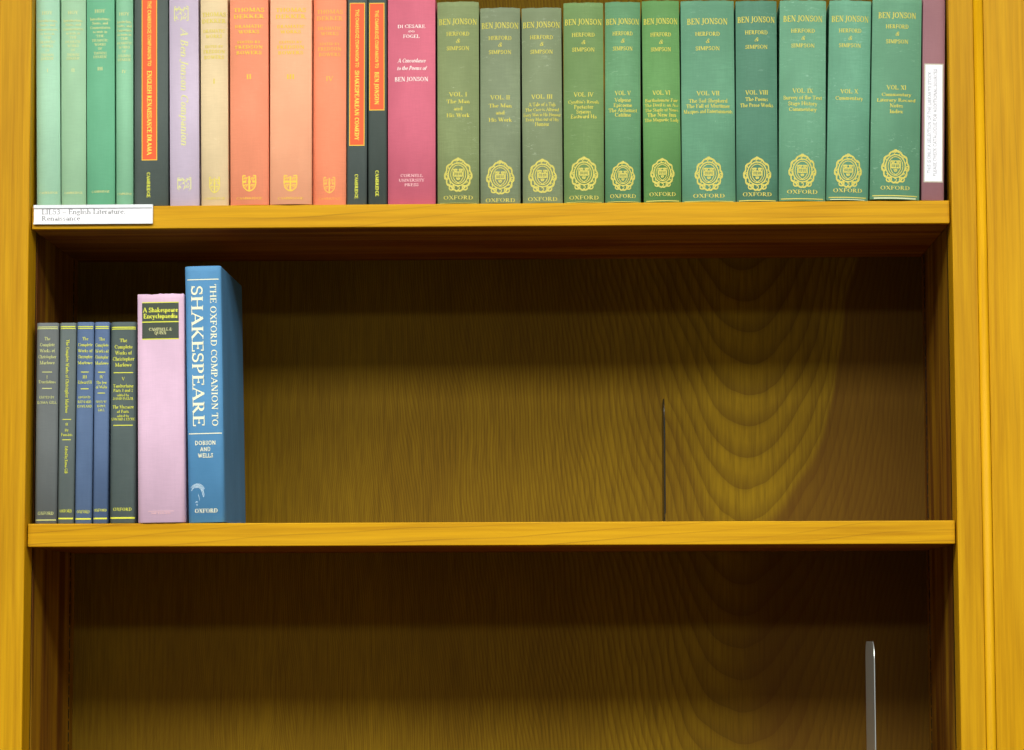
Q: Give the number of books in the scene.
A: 32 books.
